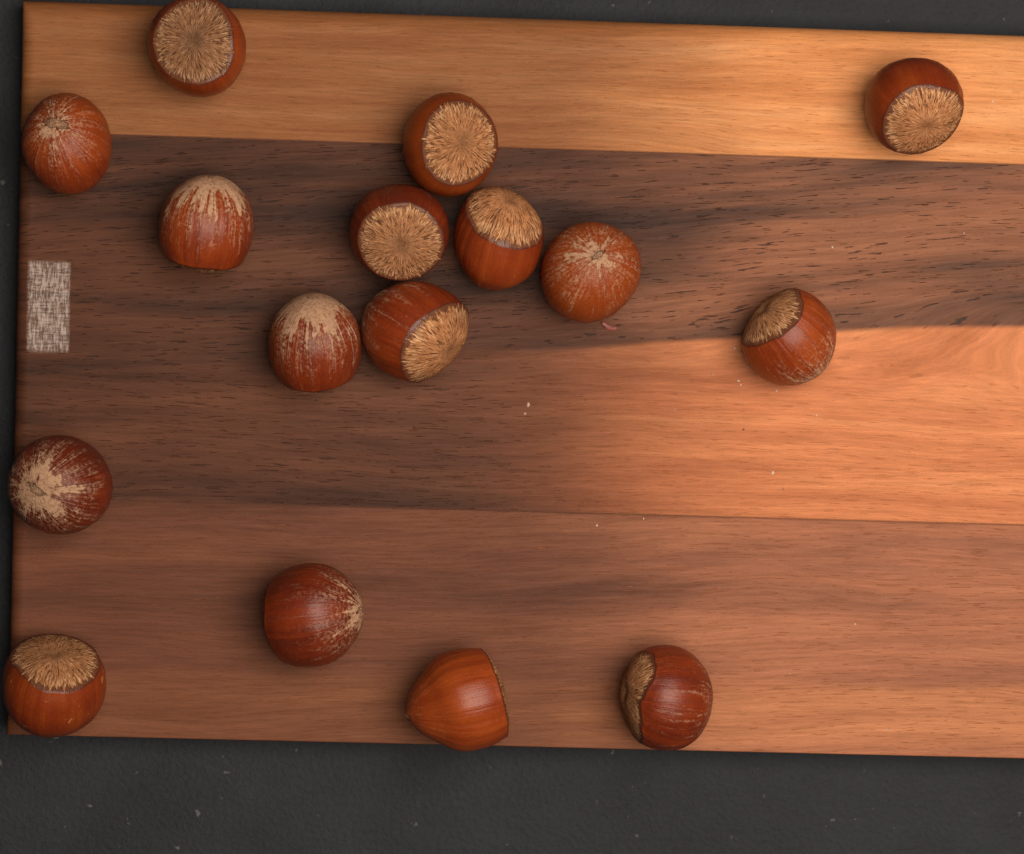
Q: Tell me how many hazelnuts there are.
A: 16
